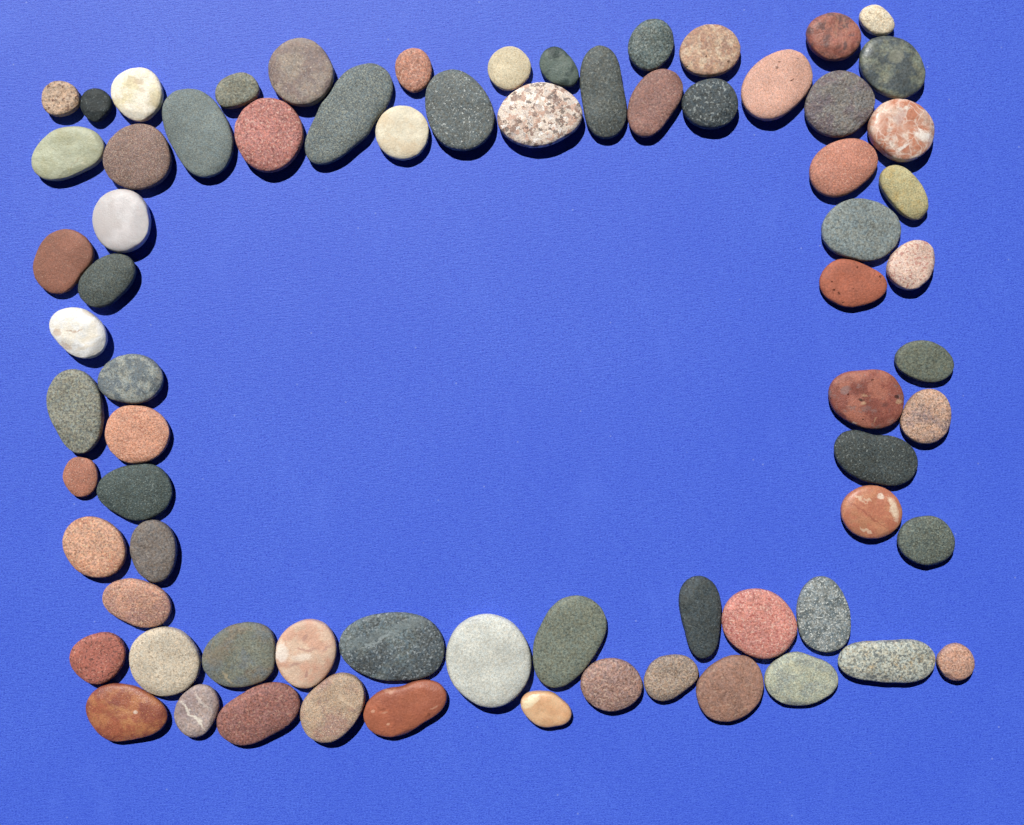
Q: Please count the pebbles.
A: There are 72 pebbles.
